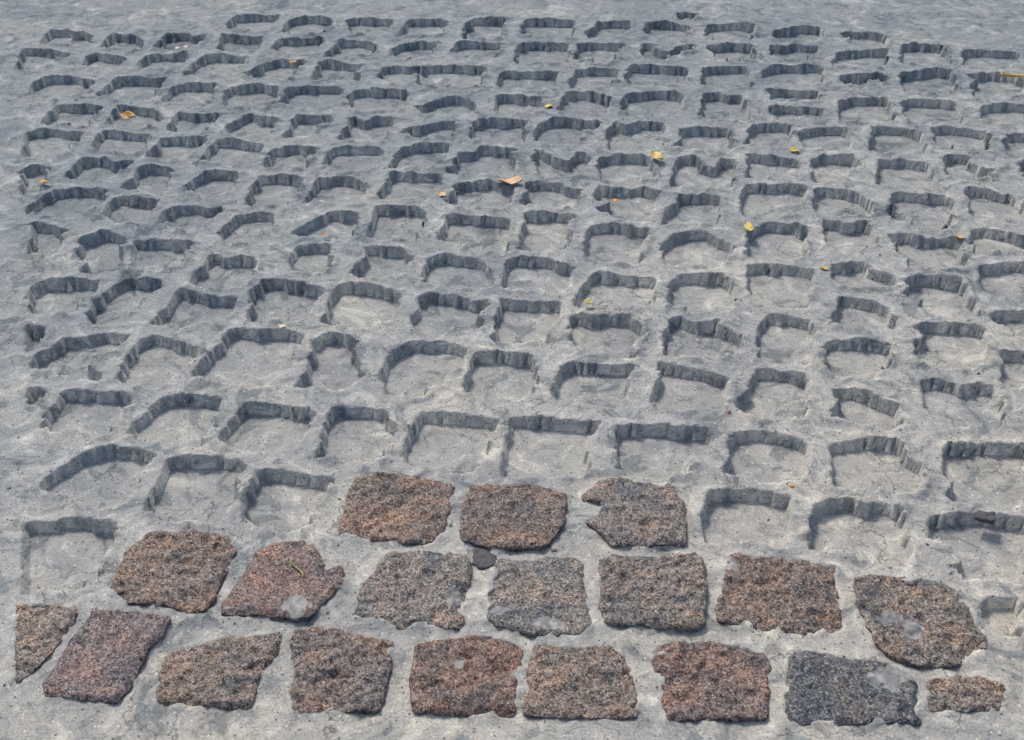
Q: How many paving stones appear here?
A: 19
